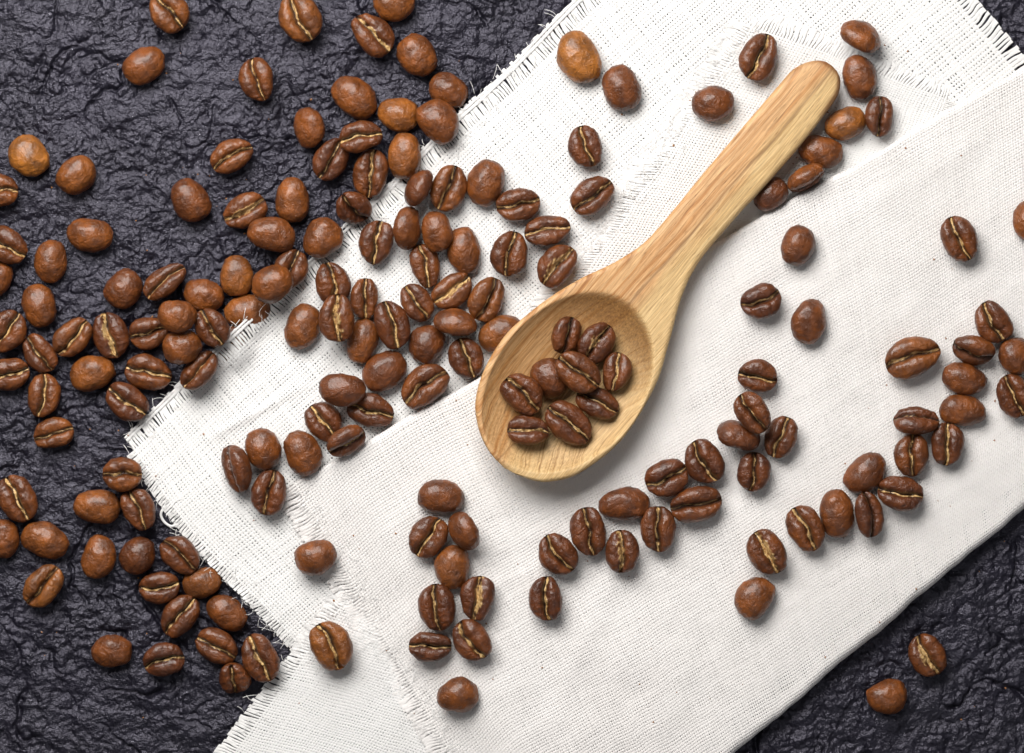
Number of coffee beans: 179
